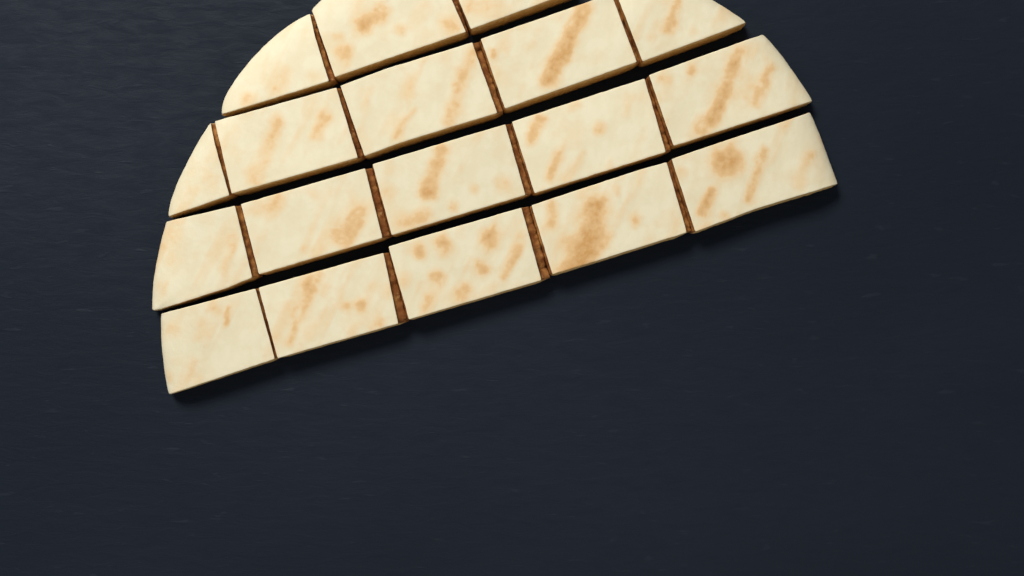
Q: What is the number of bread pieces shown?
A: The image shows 18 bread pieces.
